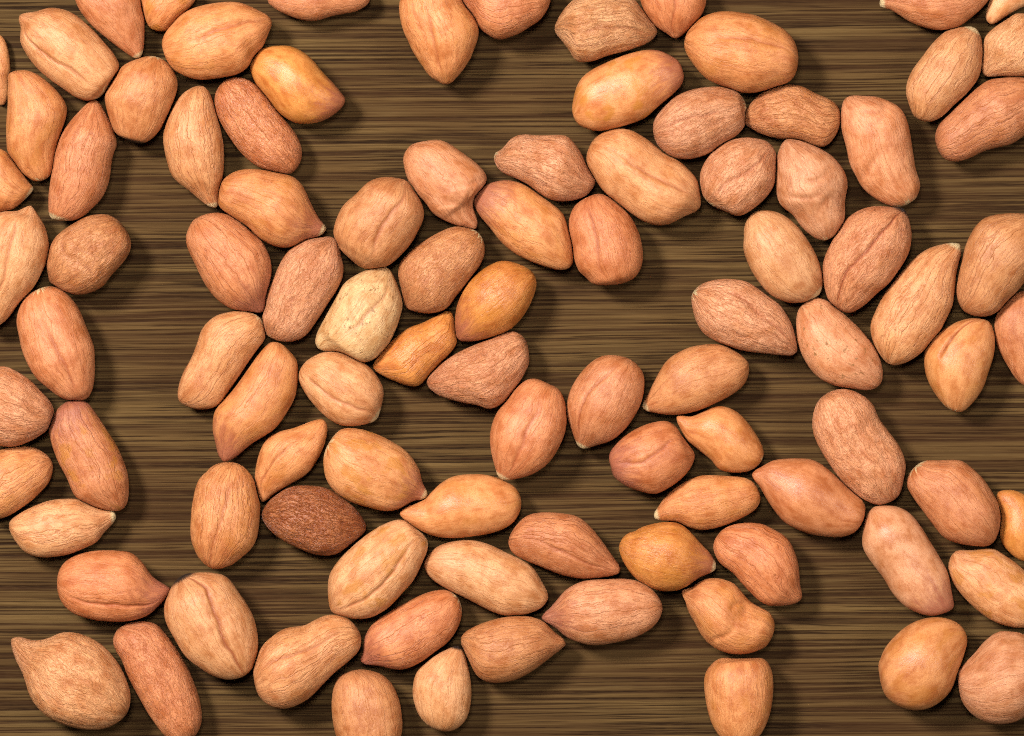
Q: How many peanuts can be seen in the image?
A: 97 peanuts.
